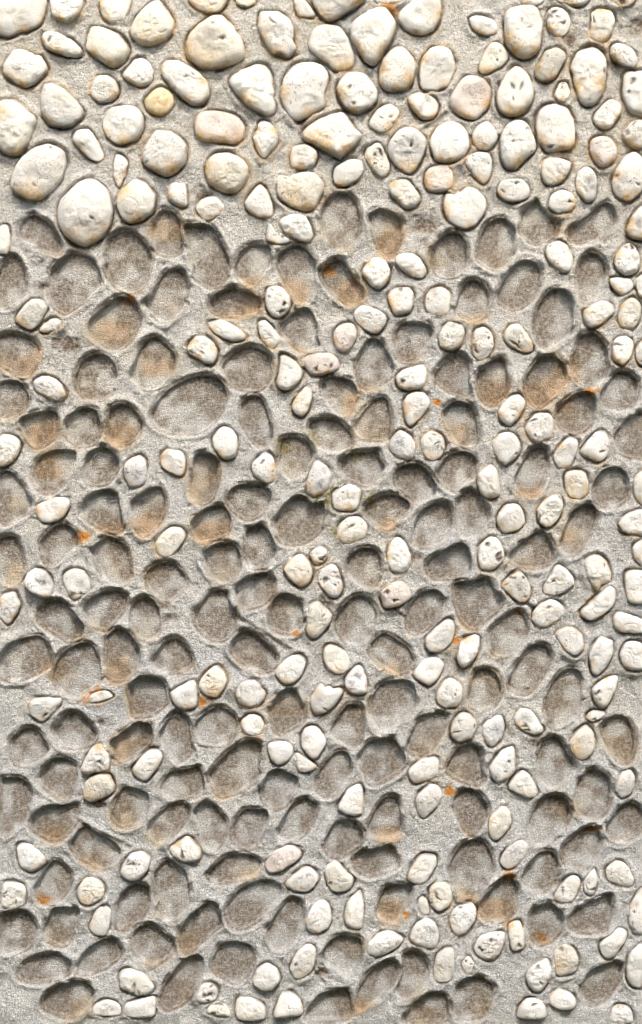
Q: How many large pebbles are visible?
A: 38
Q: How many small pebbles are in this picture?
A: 194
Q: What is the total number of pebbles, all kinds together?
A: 232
